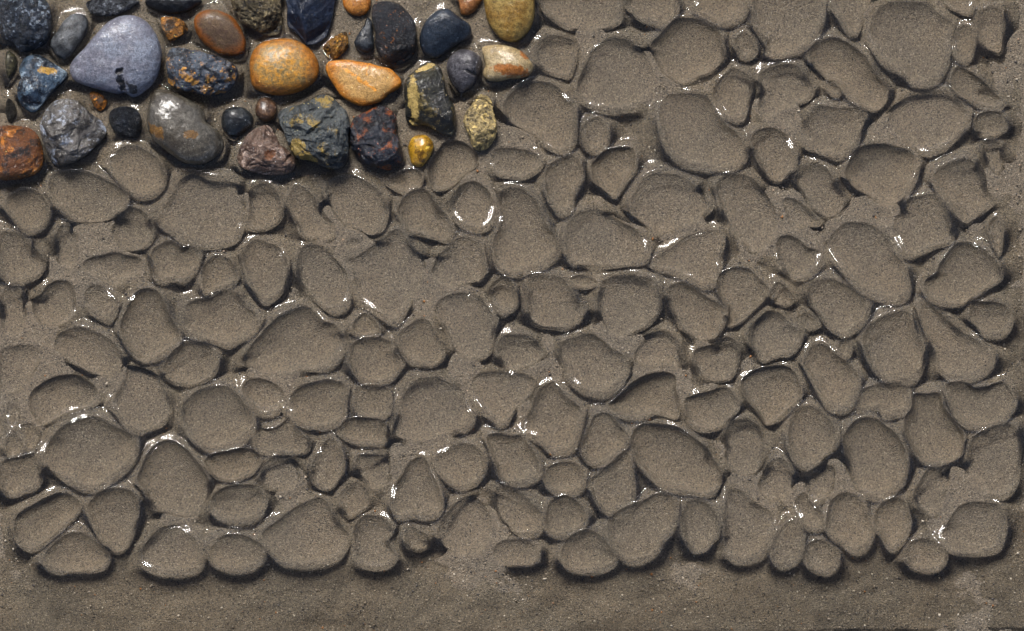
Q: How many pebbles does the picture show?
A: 37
